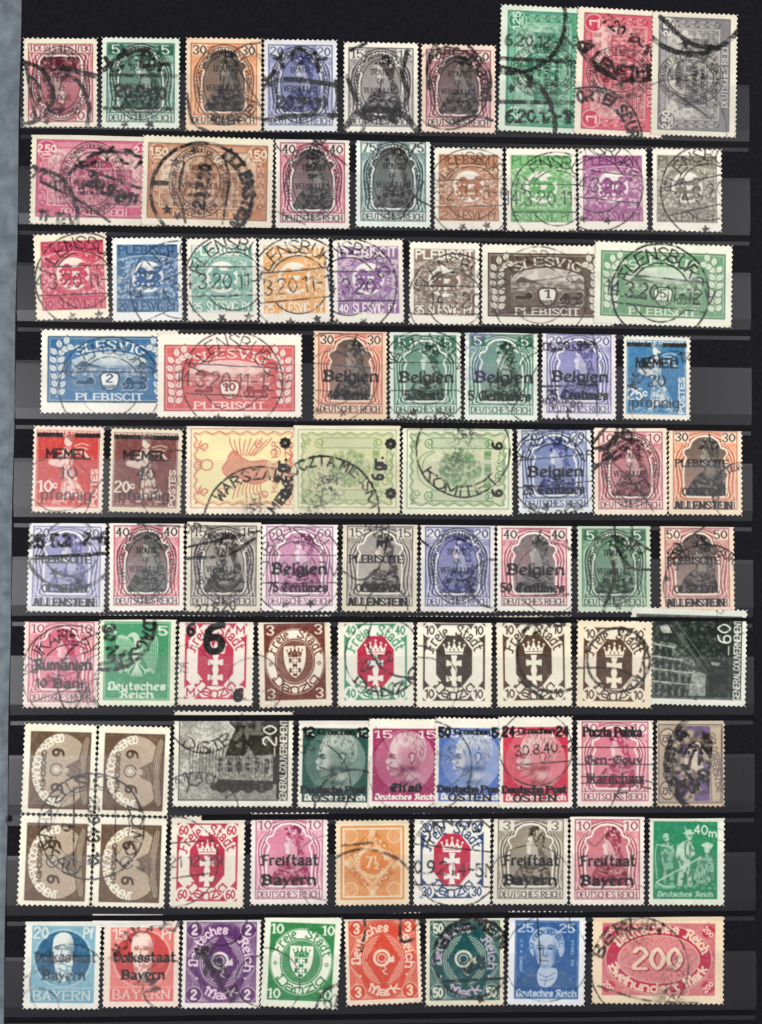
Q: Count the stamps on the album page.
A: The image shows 84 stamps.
